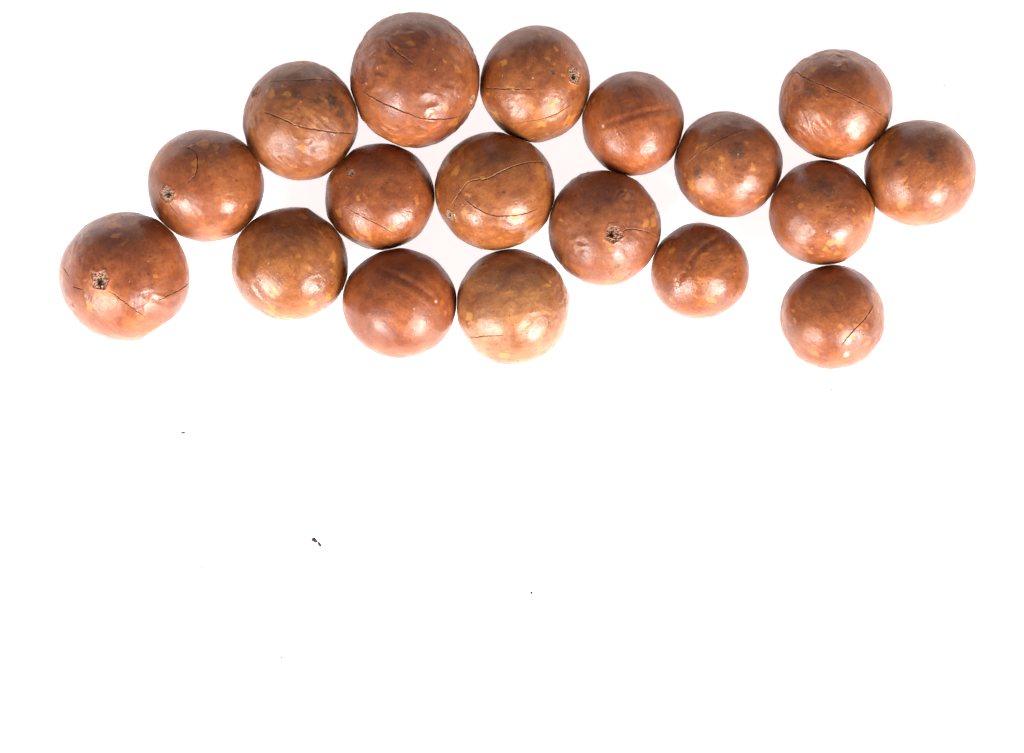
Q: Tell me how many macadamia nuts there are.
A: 18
